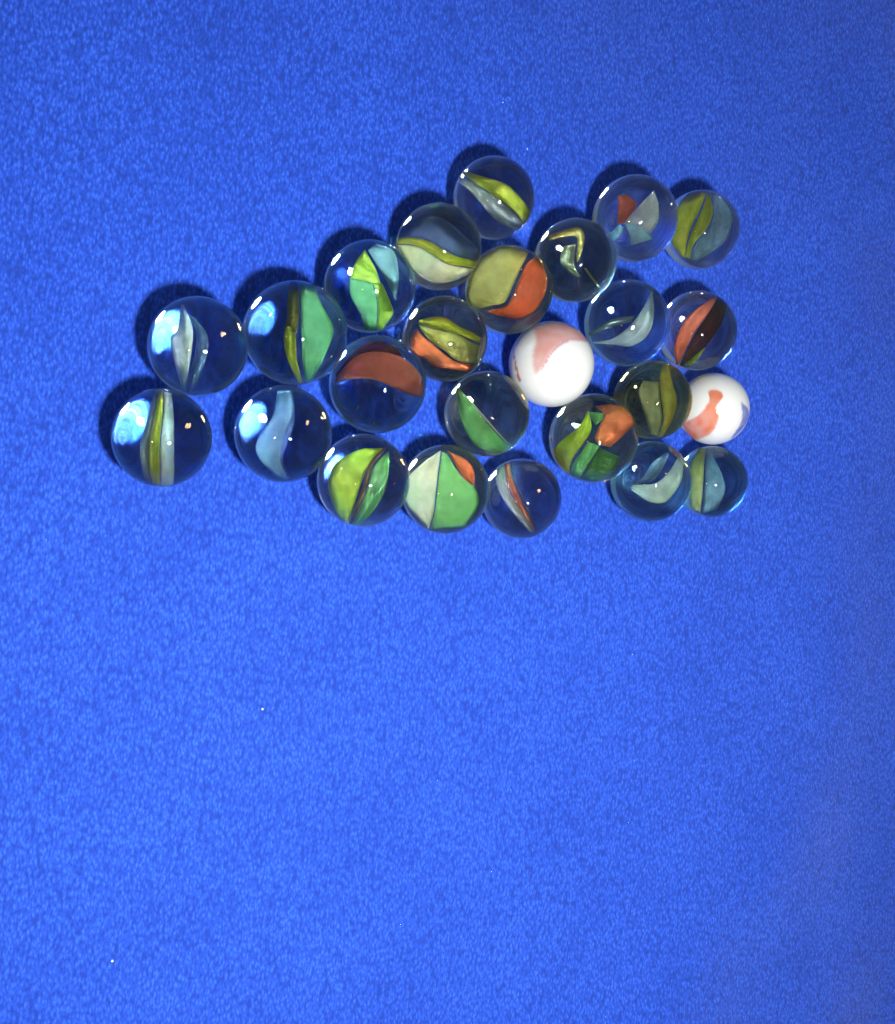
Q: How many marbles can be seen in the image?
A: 25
